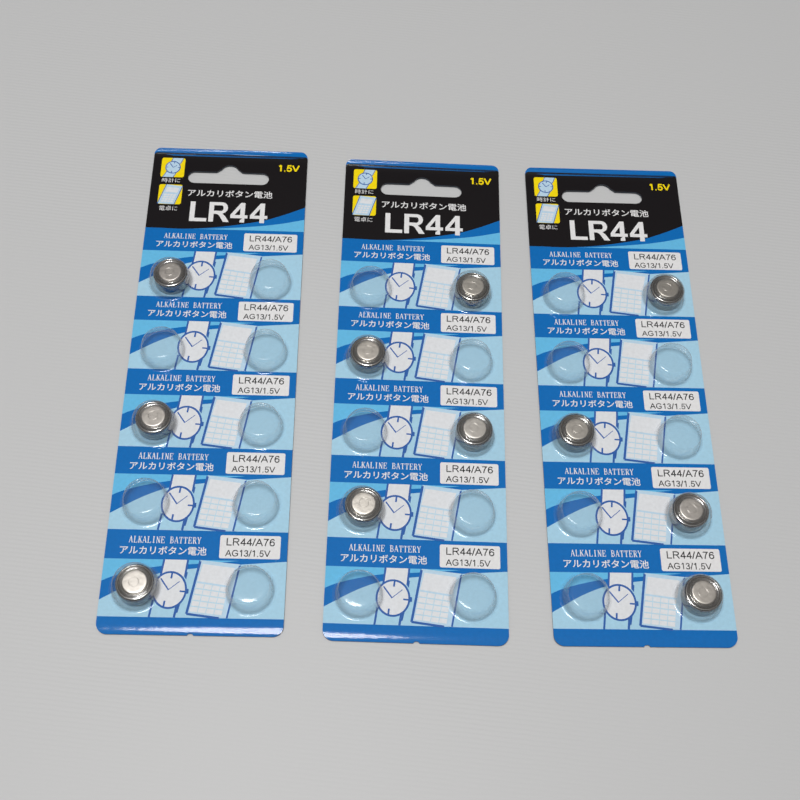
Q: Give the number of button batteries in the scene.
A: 11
